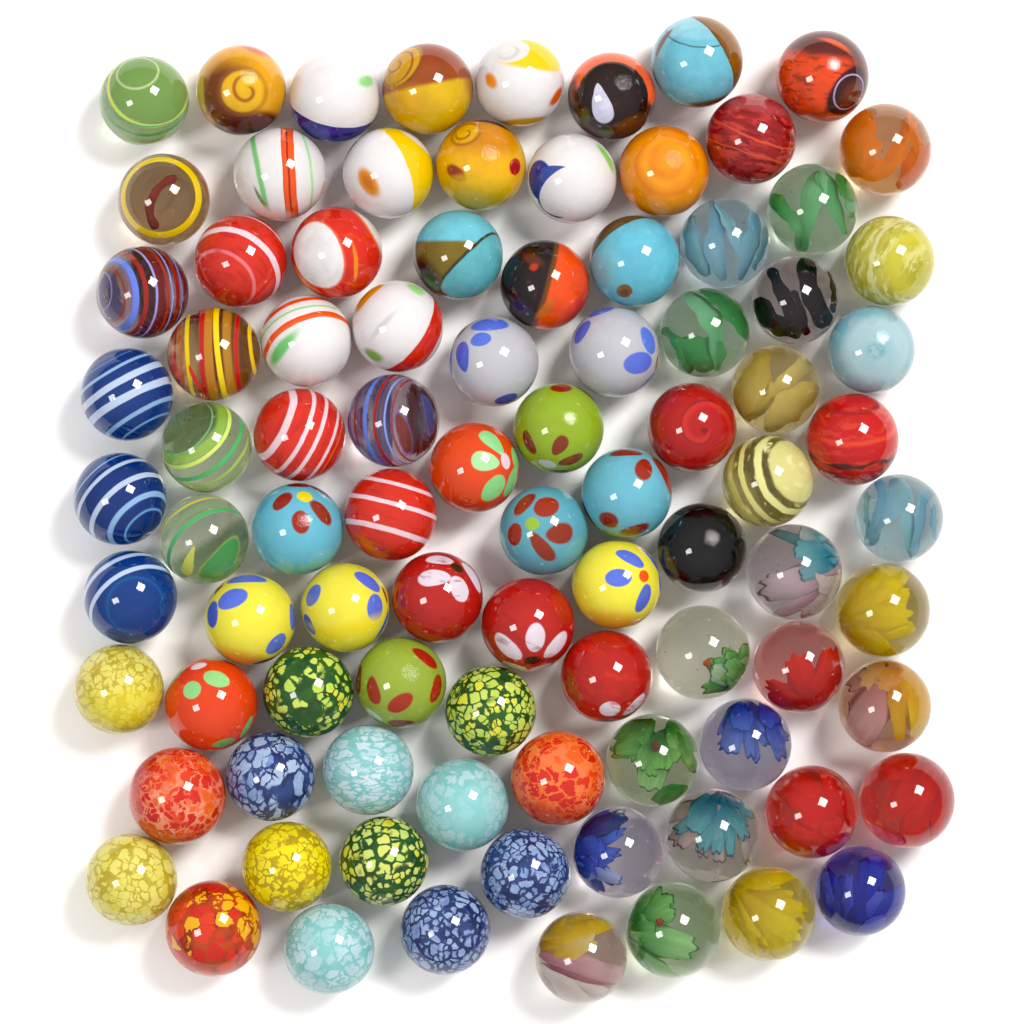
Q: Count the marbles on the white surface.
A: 90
